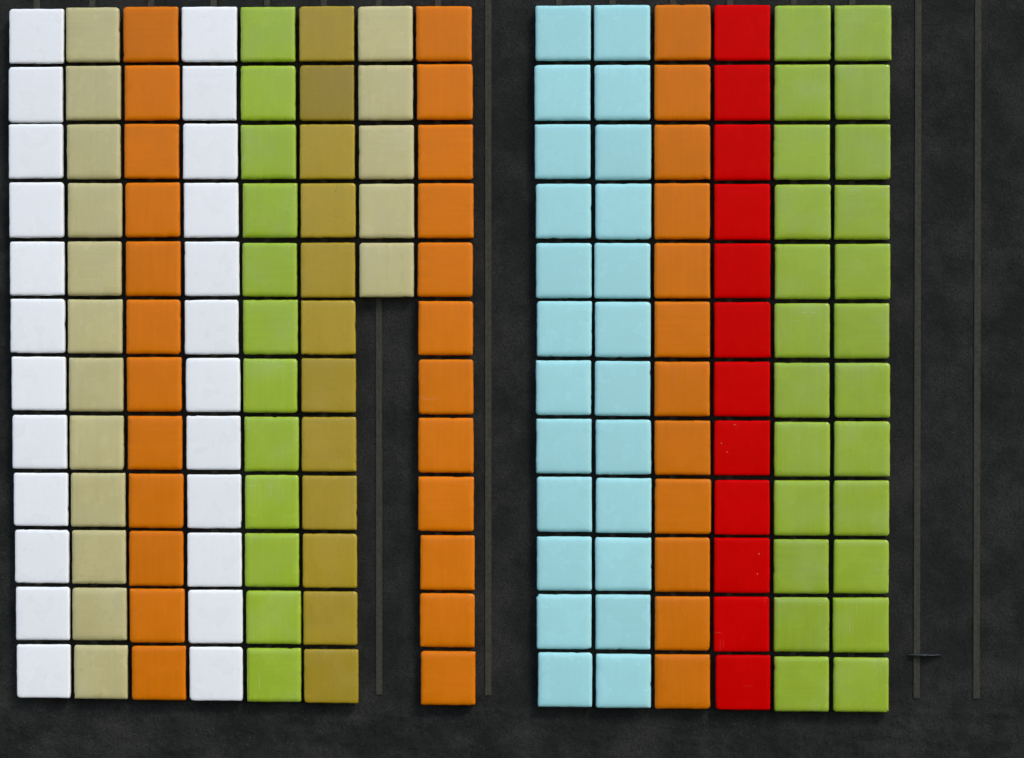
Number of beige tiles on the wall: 17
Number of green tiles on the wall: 36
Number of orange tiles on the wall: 36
